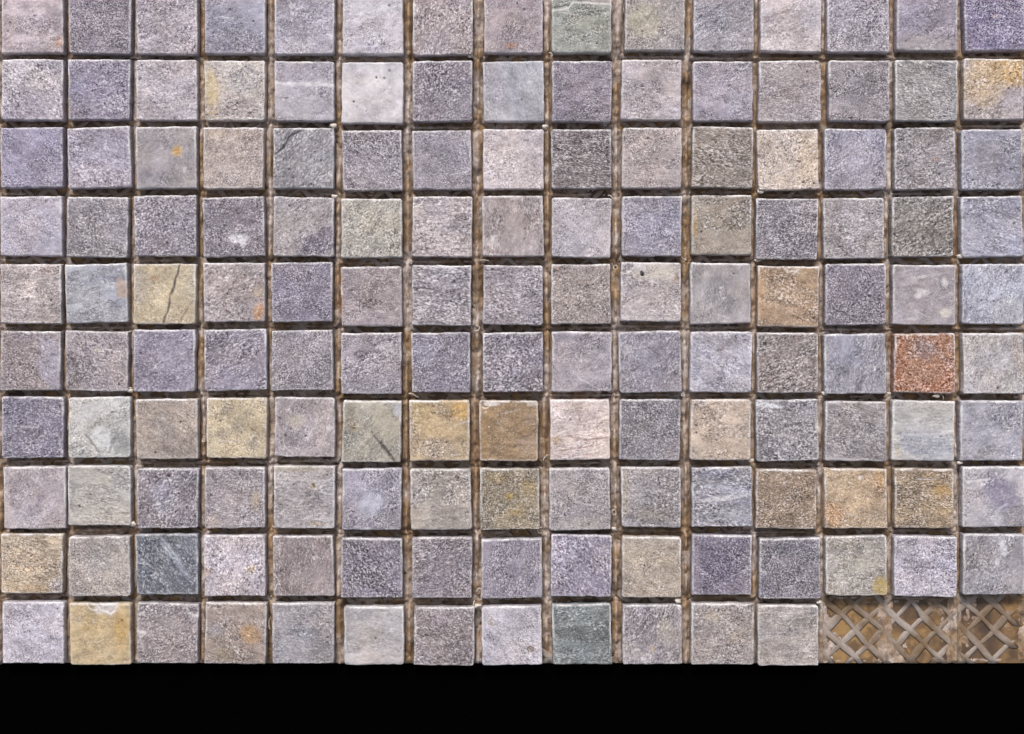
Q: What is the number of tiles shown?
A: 147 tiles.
